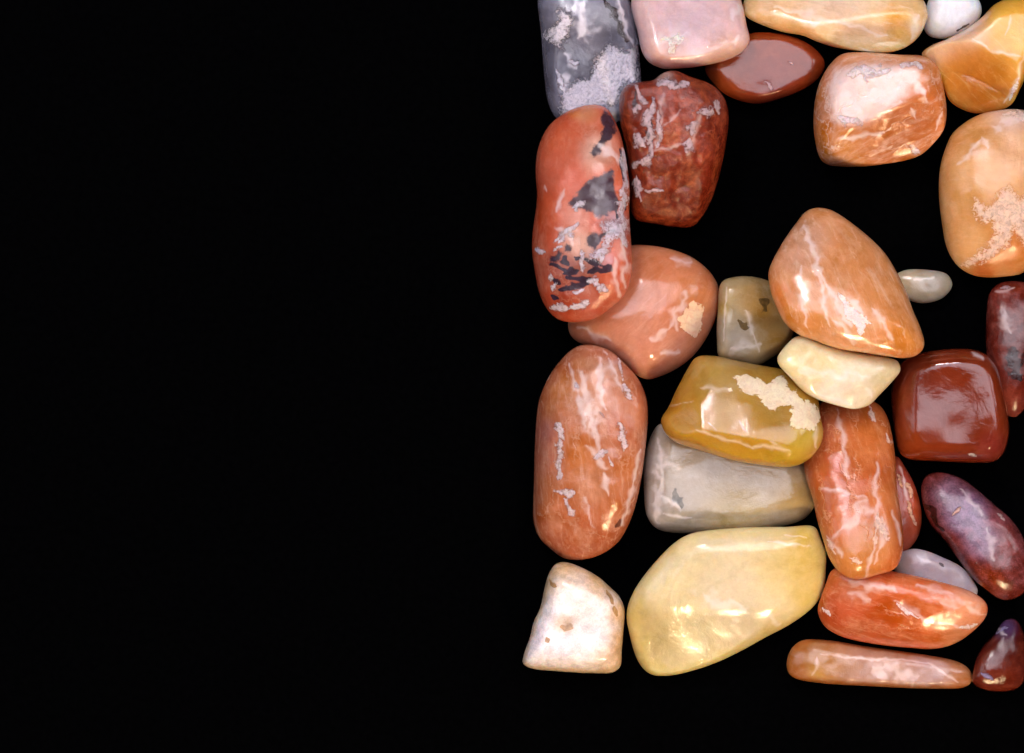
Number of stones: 29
